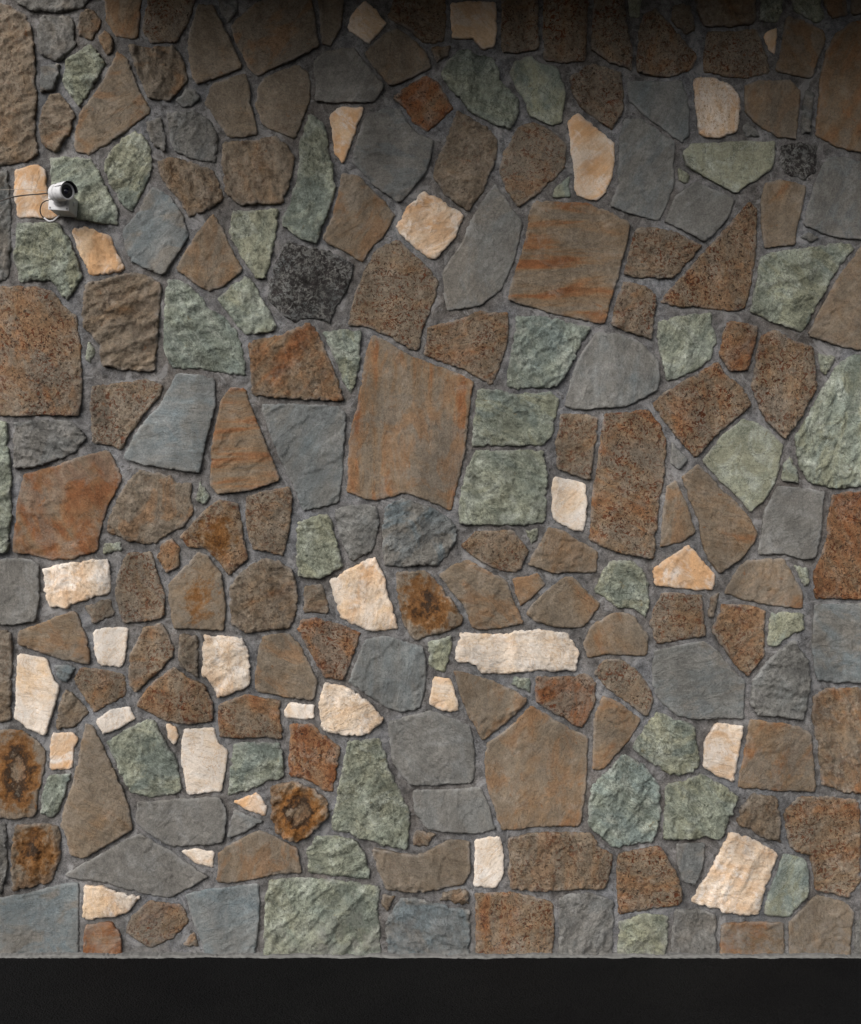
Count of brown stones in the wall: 116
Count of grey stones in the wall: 48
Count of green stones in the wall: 48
